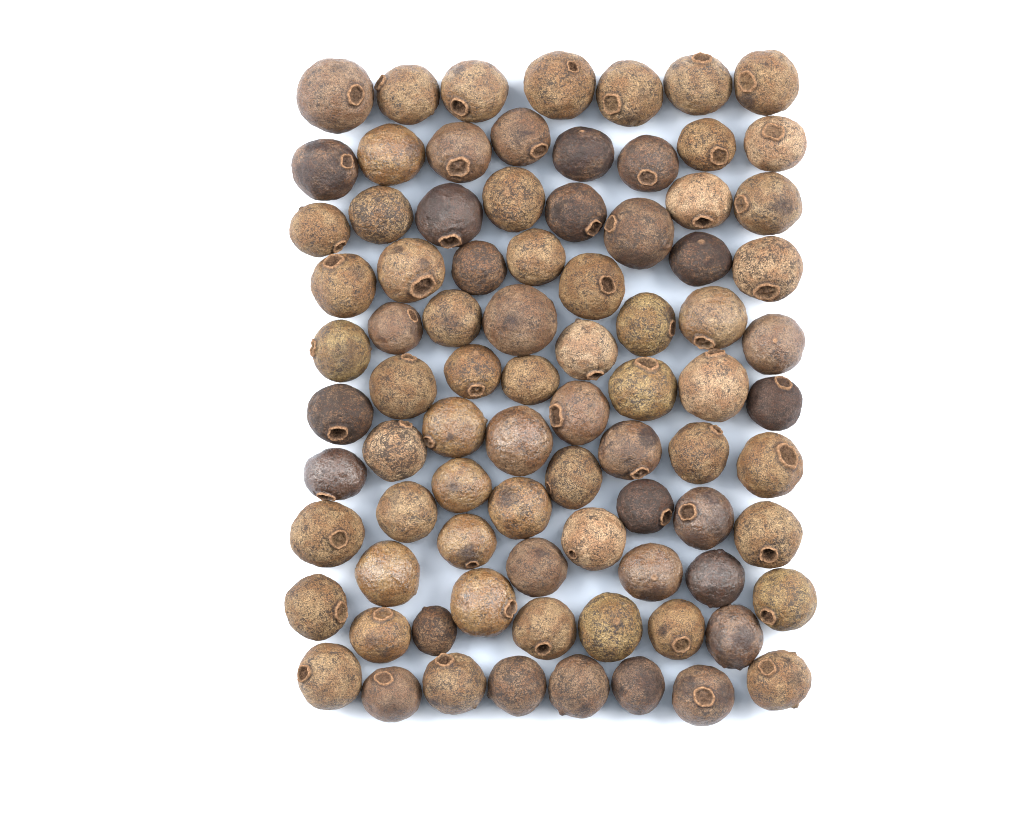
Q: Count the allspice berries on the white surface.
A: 84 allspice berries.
